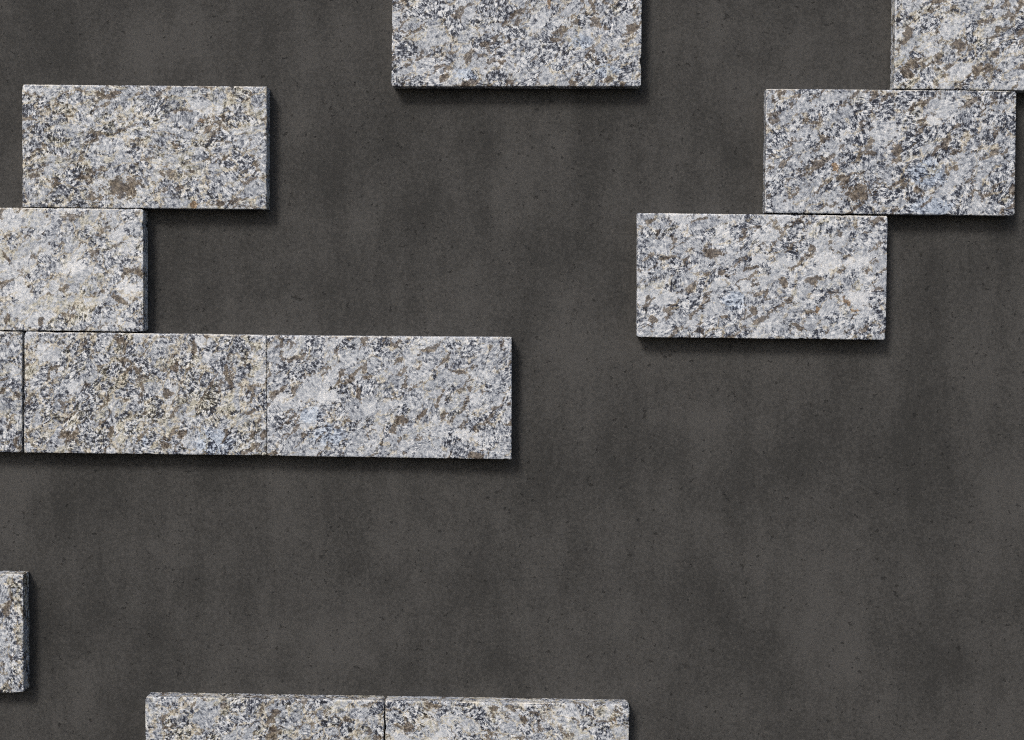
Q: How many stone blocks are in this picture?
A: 12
